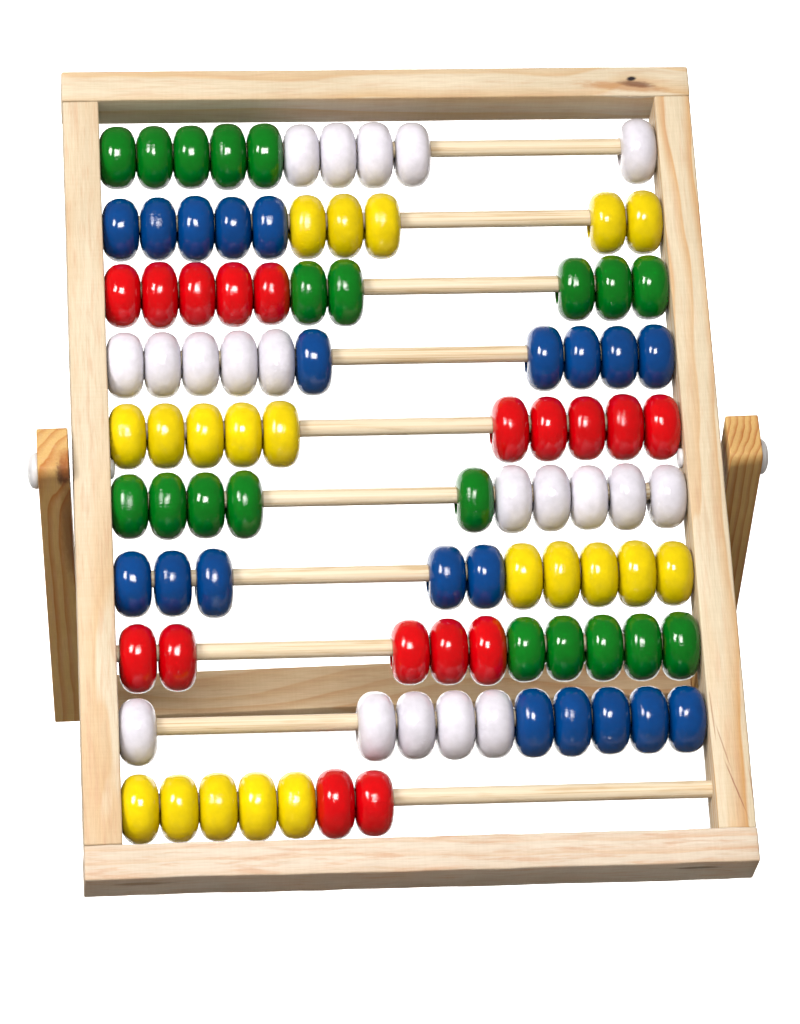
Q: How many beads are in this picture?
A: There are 97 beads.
